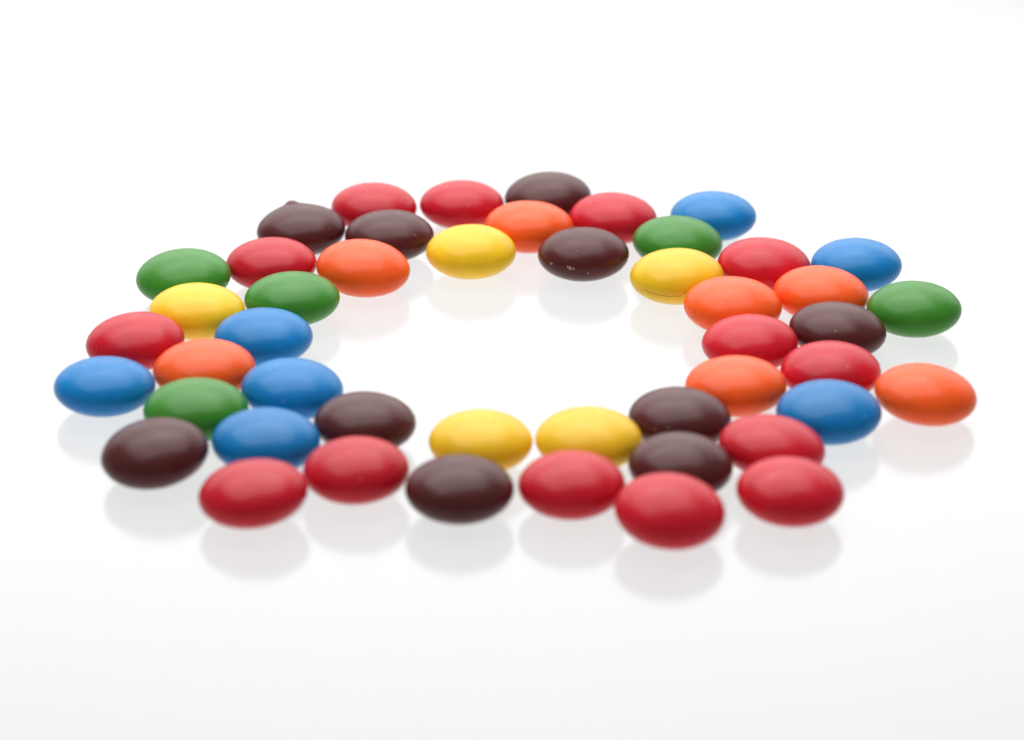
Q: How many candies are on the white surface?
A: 48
